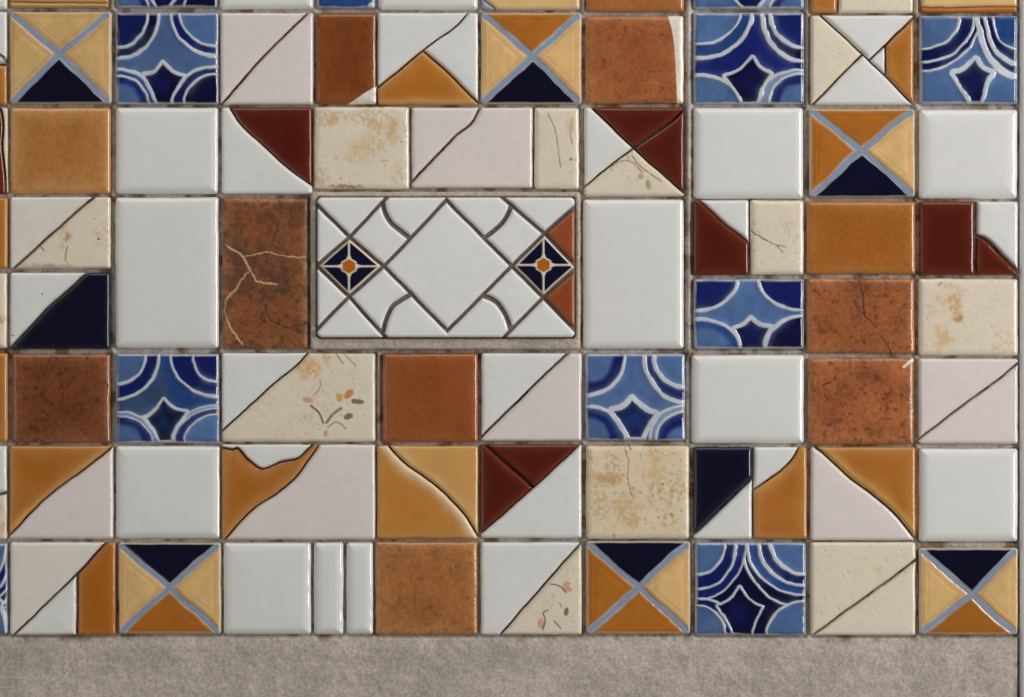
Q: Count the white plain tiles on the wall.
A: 13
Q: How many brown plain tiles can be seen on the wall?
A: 11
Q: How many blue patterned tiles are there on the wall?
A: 11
